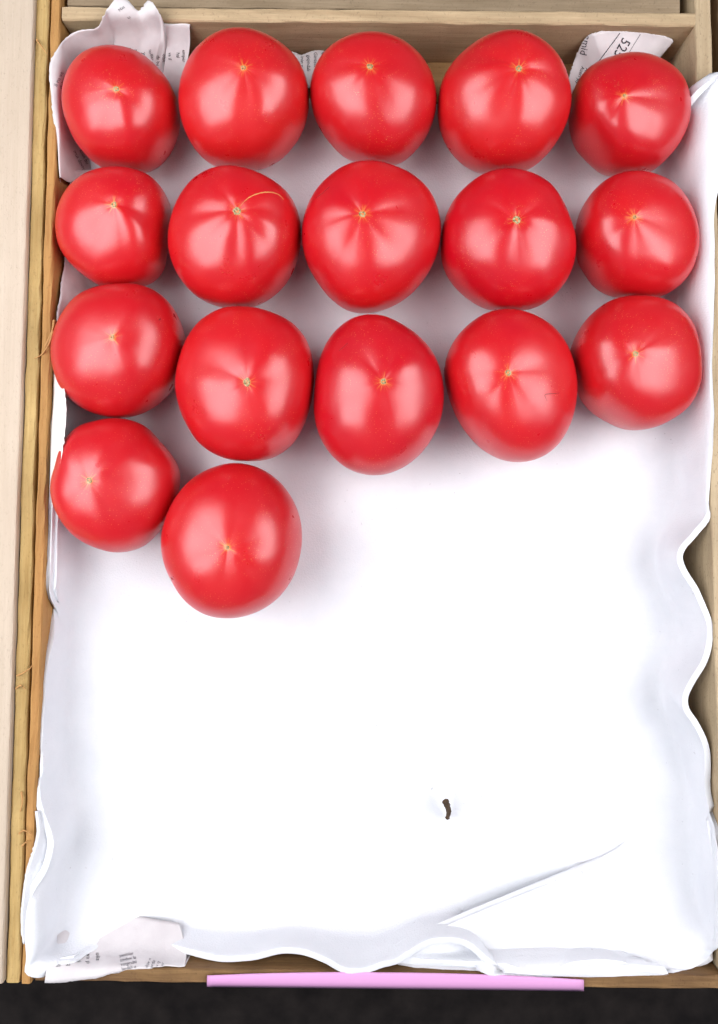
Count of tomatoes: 17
